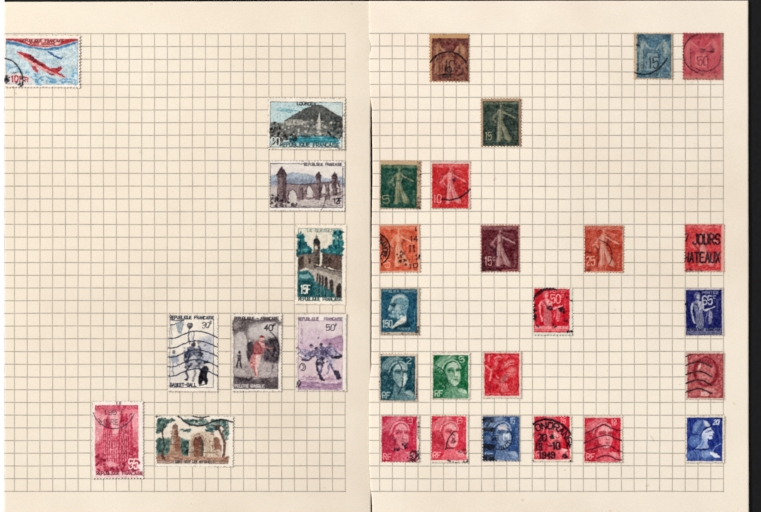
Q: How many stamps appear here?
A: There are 32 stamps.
